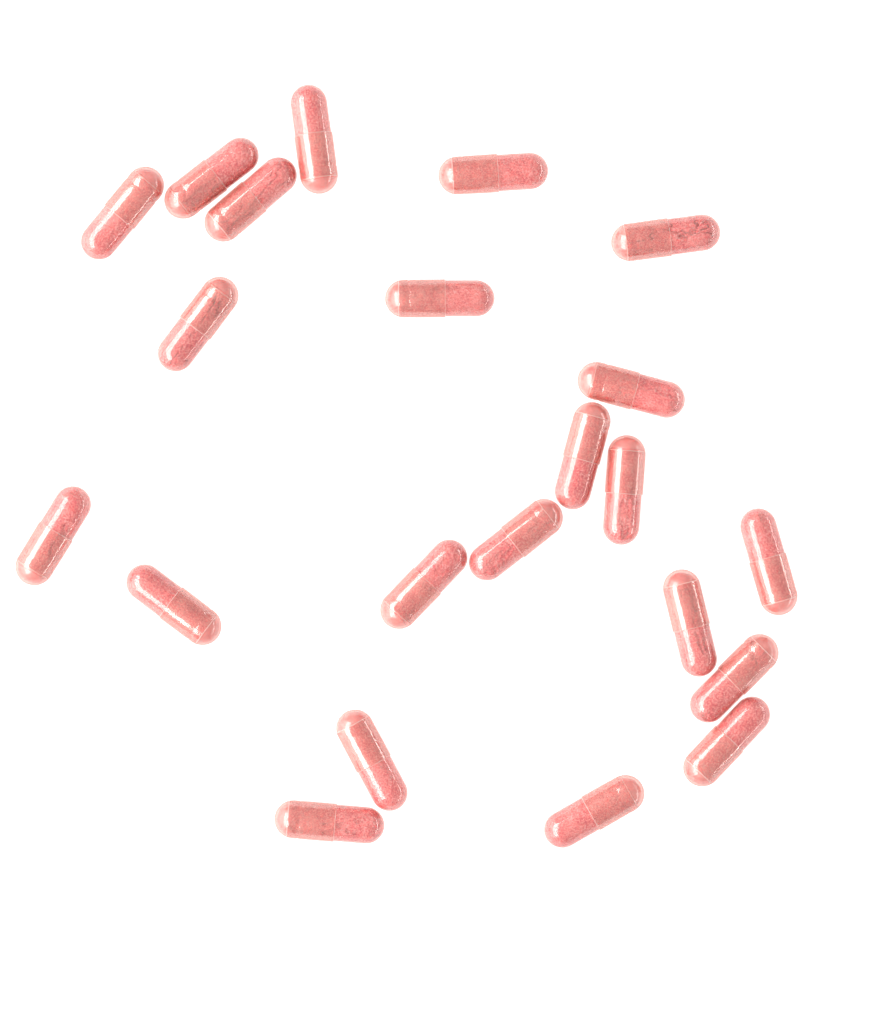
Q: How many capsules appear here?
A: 22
